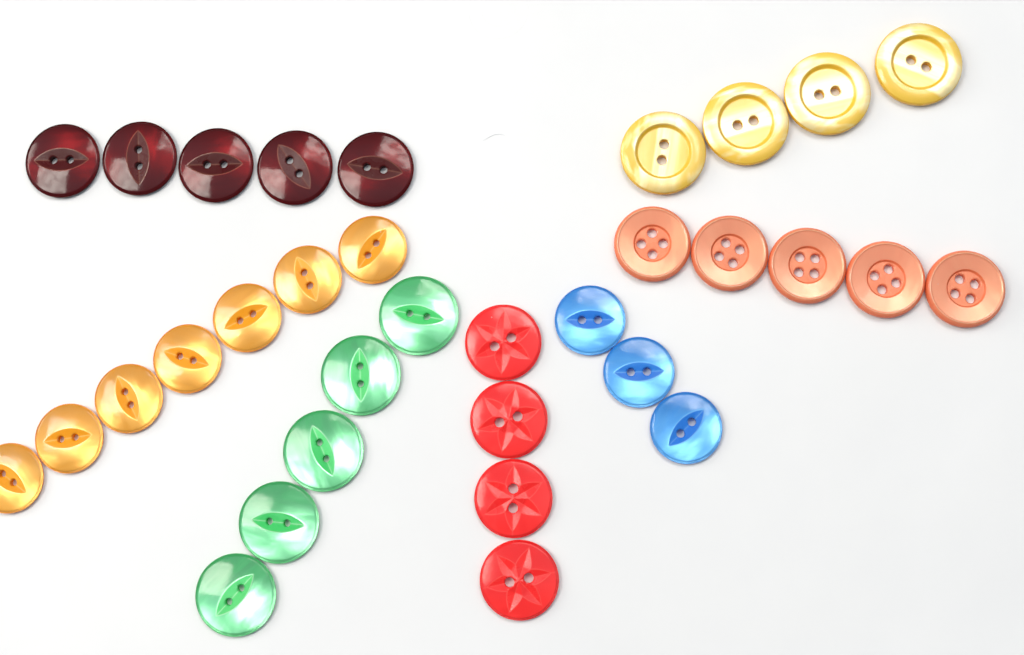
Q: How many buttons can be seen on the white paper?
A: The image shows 33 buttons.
